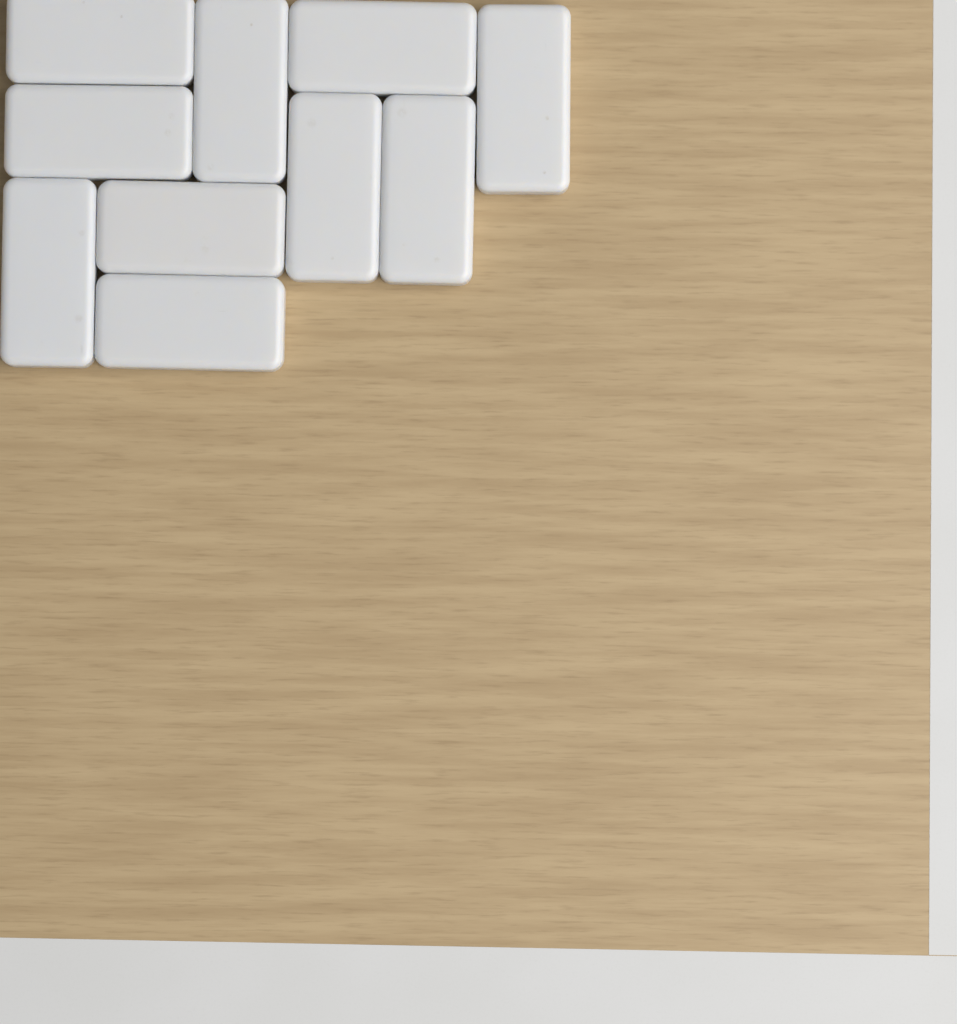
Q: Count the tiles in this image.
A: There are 10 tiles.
